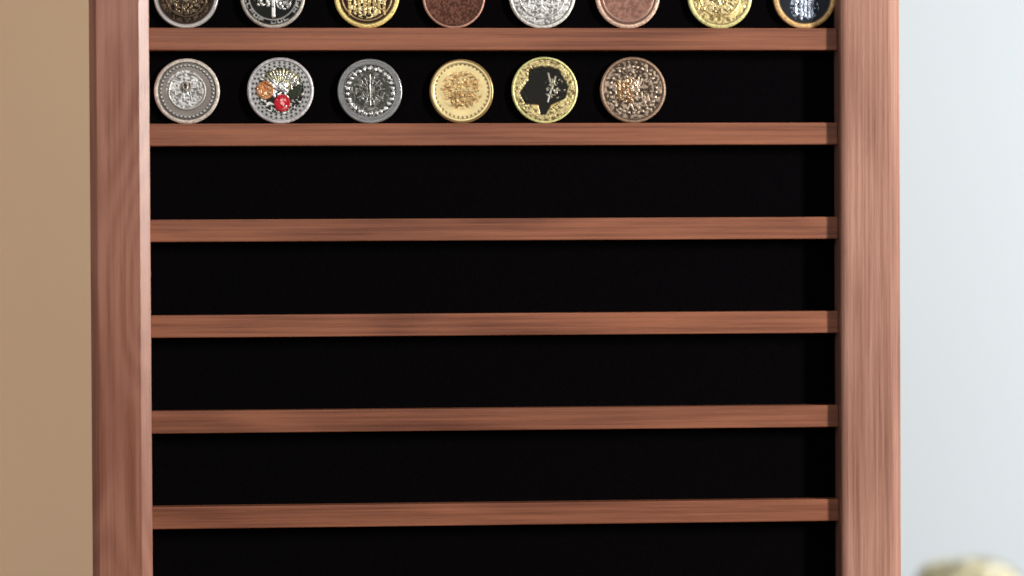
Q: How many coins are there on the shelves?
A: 14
